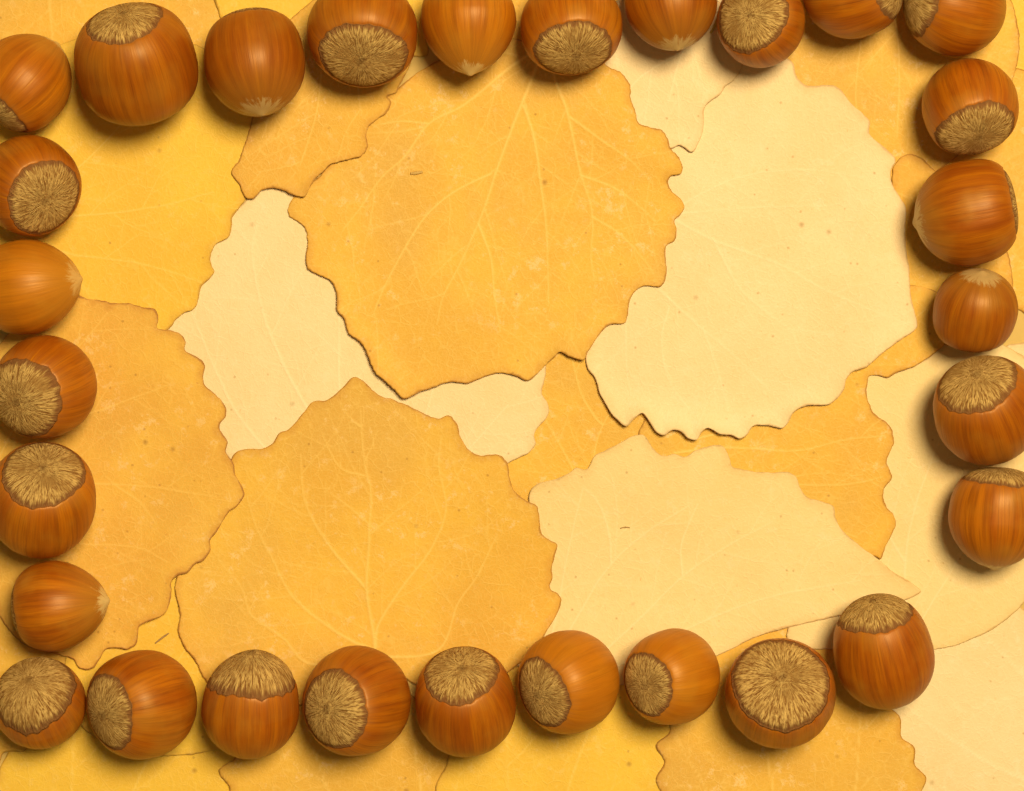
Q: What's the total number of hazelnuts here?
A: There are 29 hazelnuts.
